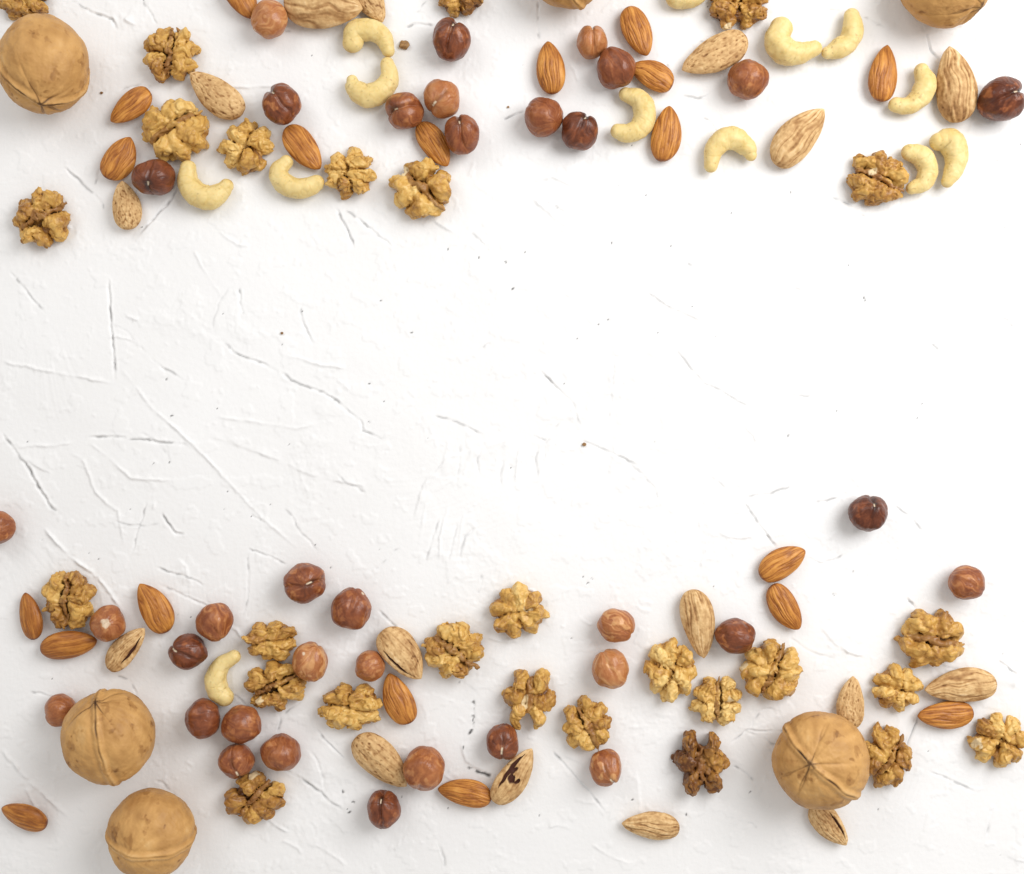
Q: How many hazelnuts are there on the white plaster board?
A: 35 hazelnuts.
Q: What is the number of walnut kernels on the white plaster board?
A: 27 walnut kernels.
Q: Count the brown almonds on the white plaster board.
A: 19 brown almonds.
